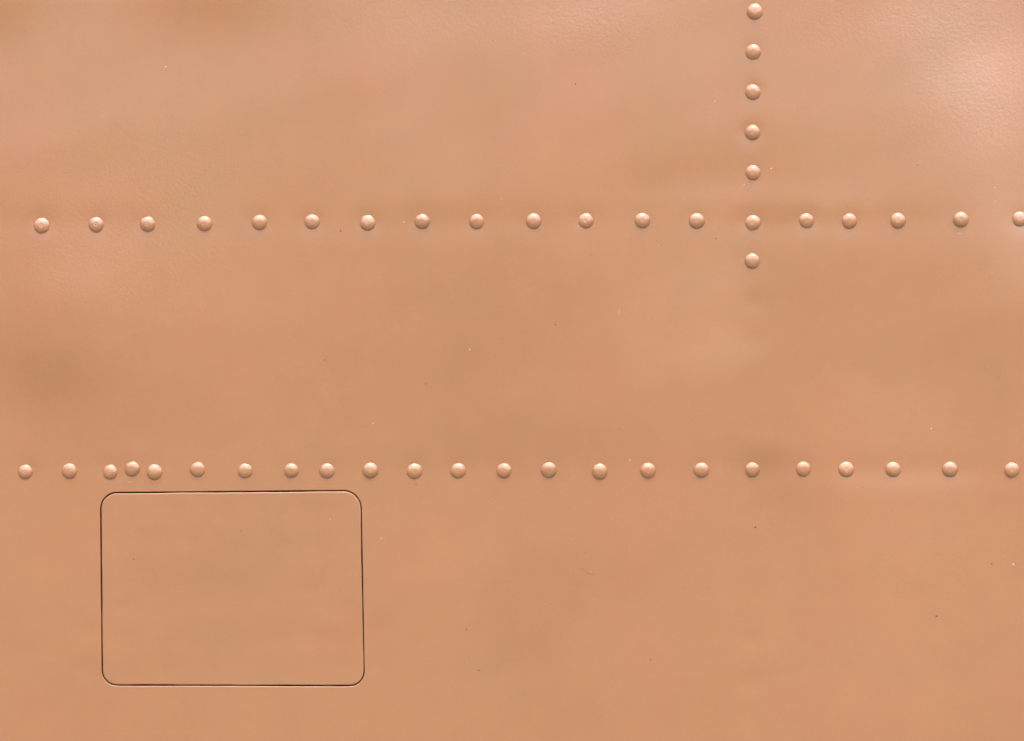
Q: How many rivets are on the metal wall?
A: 48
